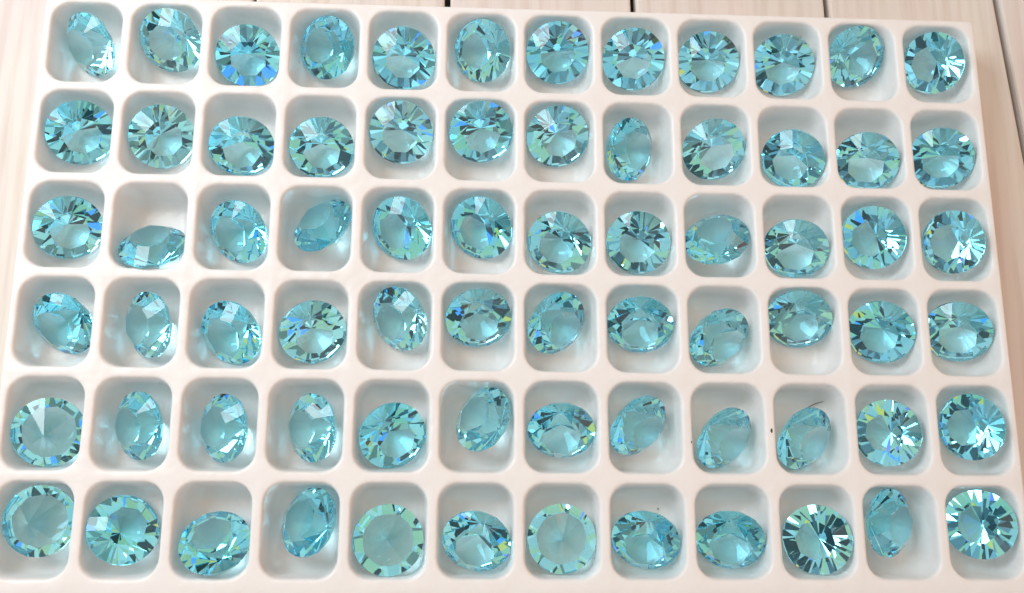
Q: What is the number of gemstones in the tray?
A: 72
